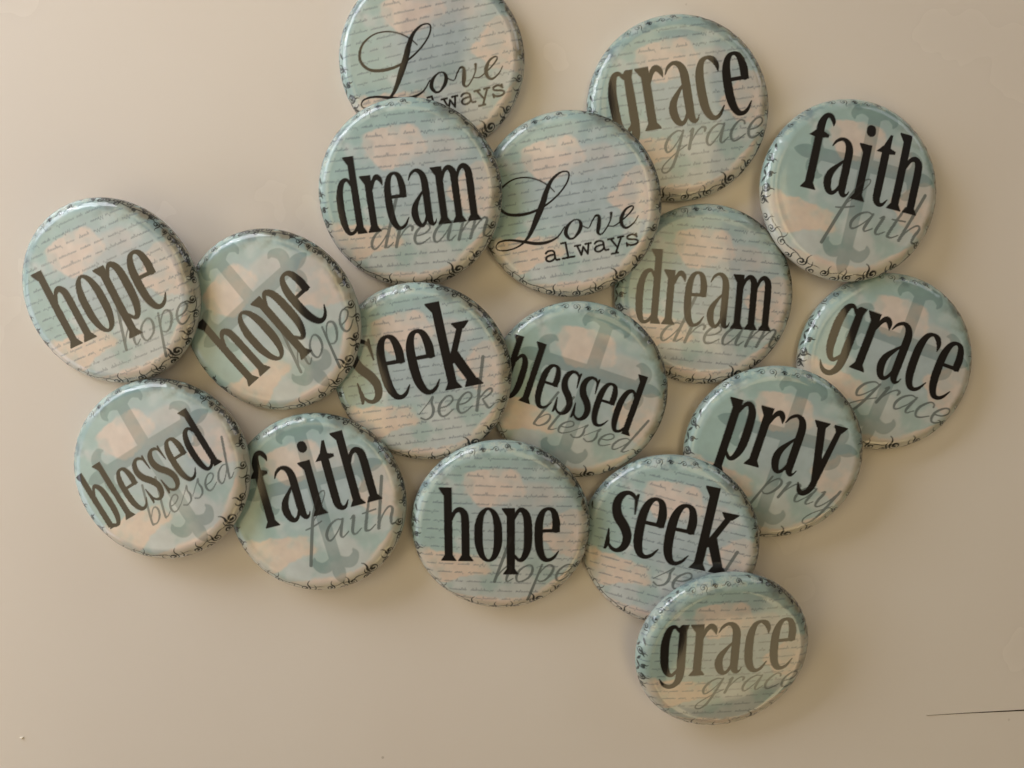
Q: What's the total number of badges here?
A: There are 17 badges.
